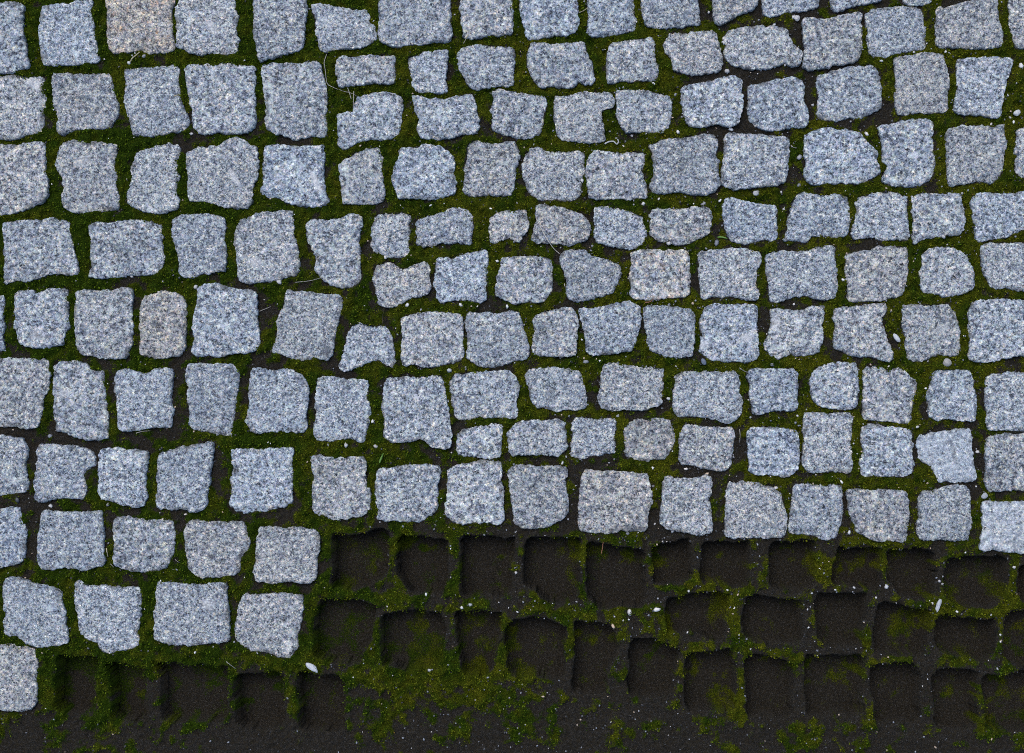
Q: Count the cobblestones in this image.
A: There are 152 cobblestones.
